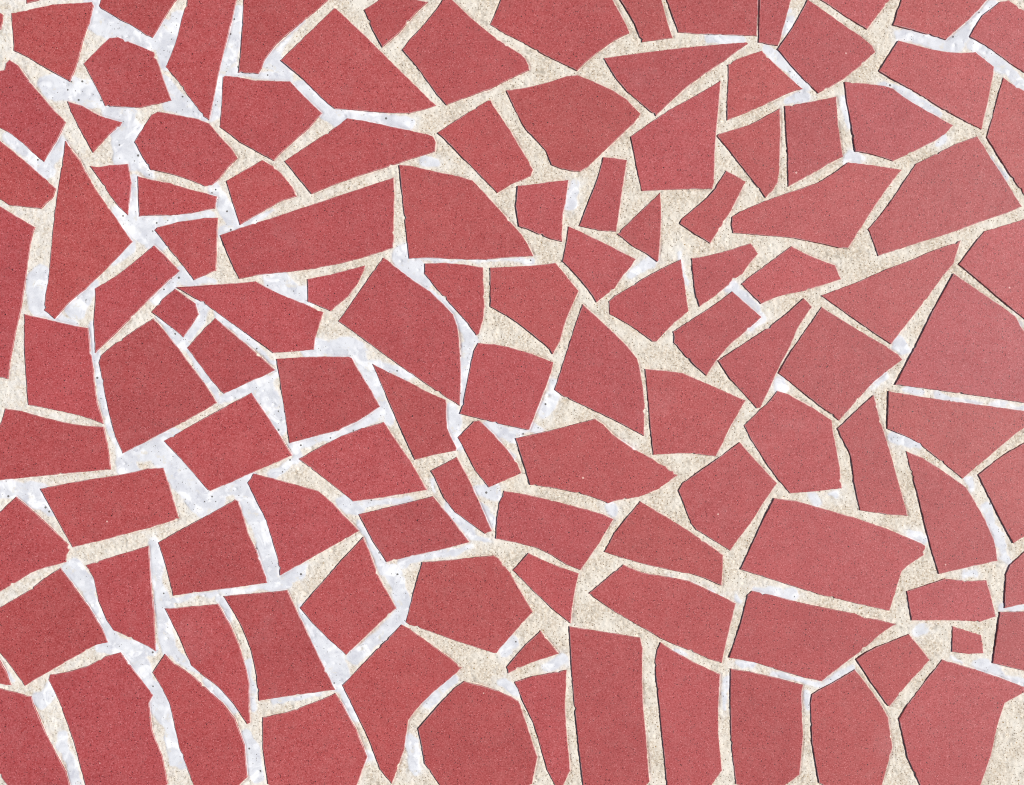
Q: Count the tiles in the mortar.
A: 121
